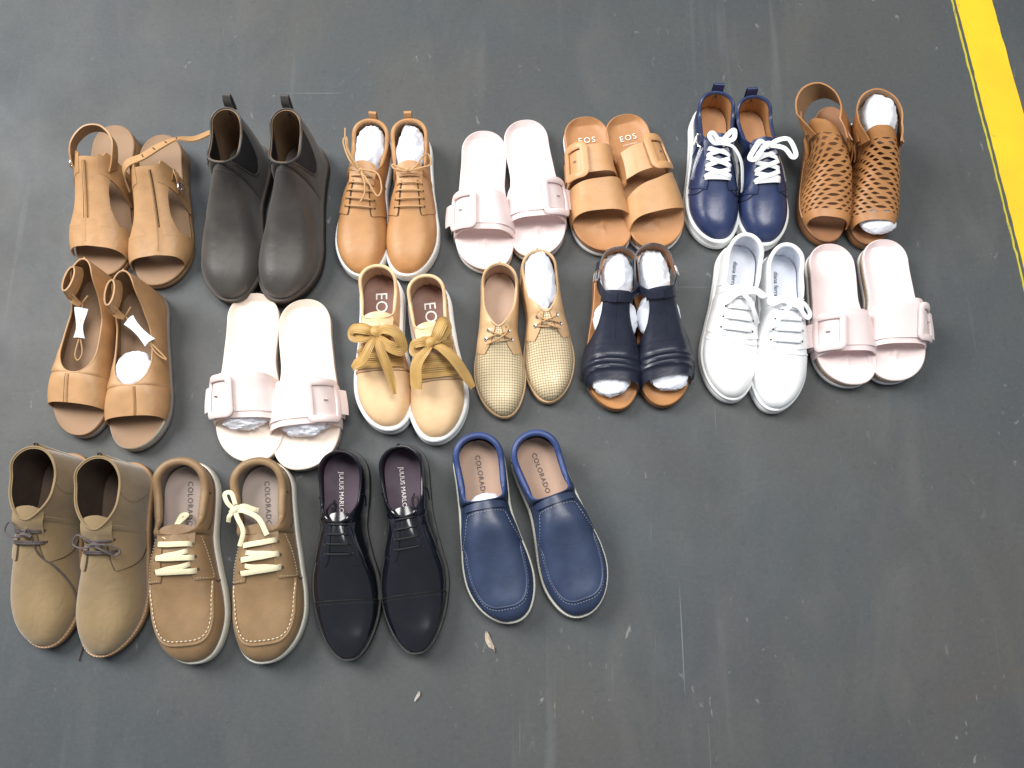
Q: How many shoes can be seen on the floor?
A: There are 36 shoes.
